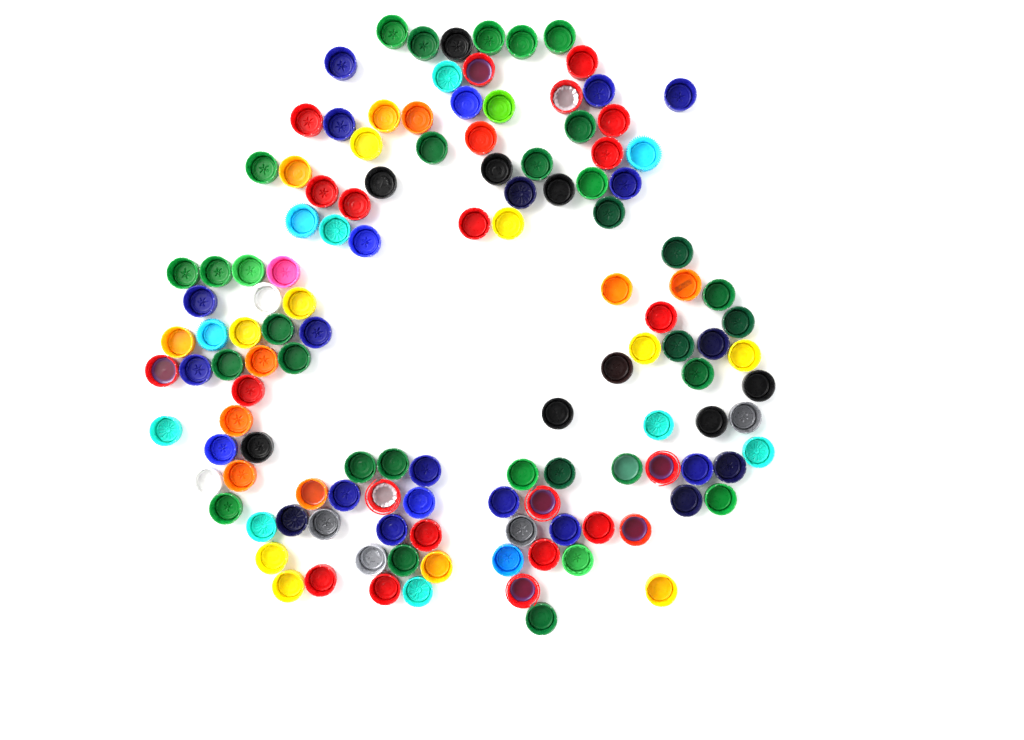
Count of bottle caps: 126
